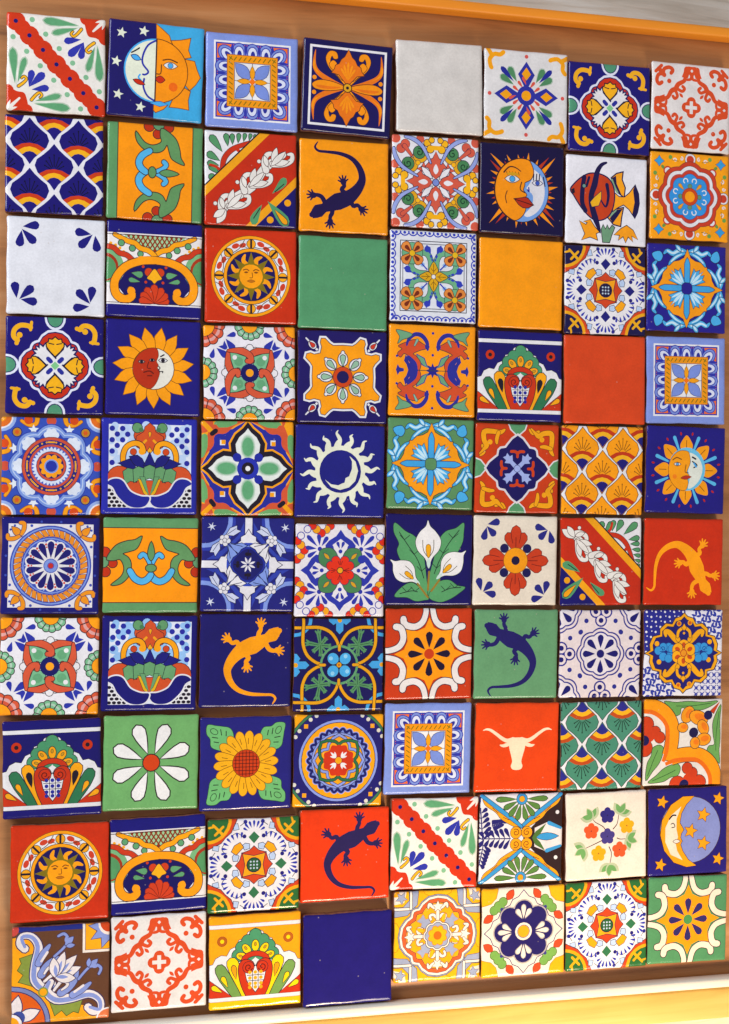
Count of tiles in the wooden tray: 80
